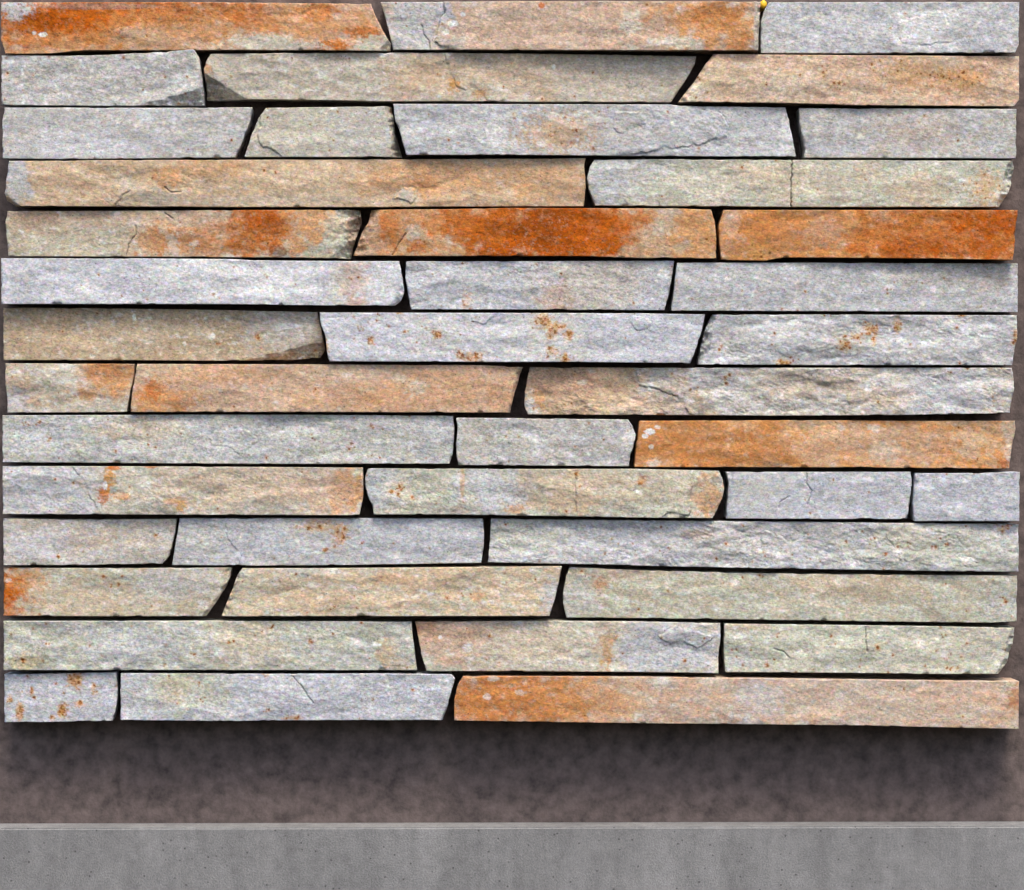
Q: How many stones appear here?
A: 43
